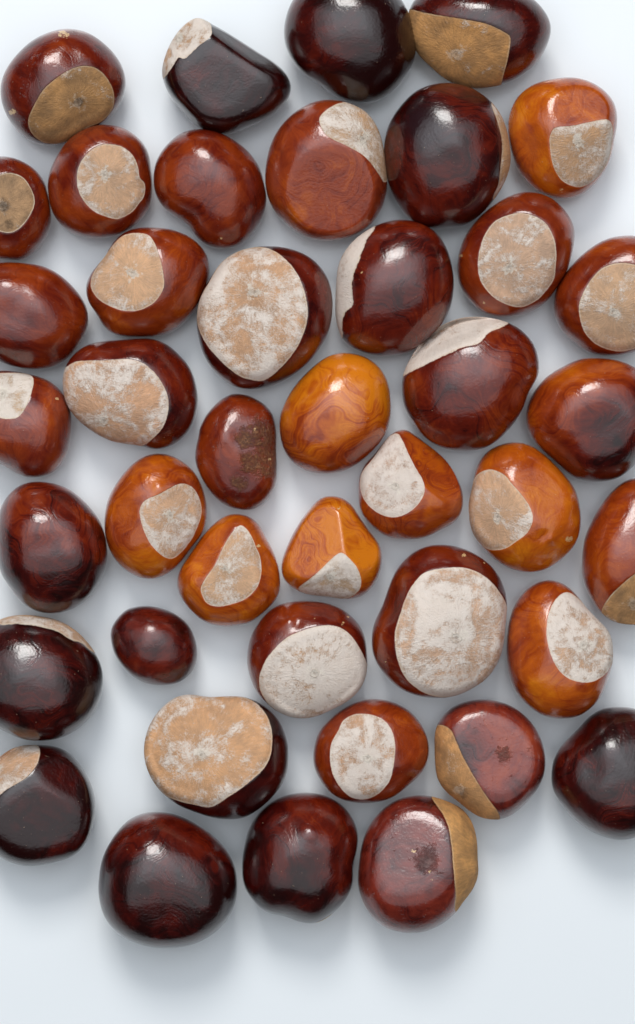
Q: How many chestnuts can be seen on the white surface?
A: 42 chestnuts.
